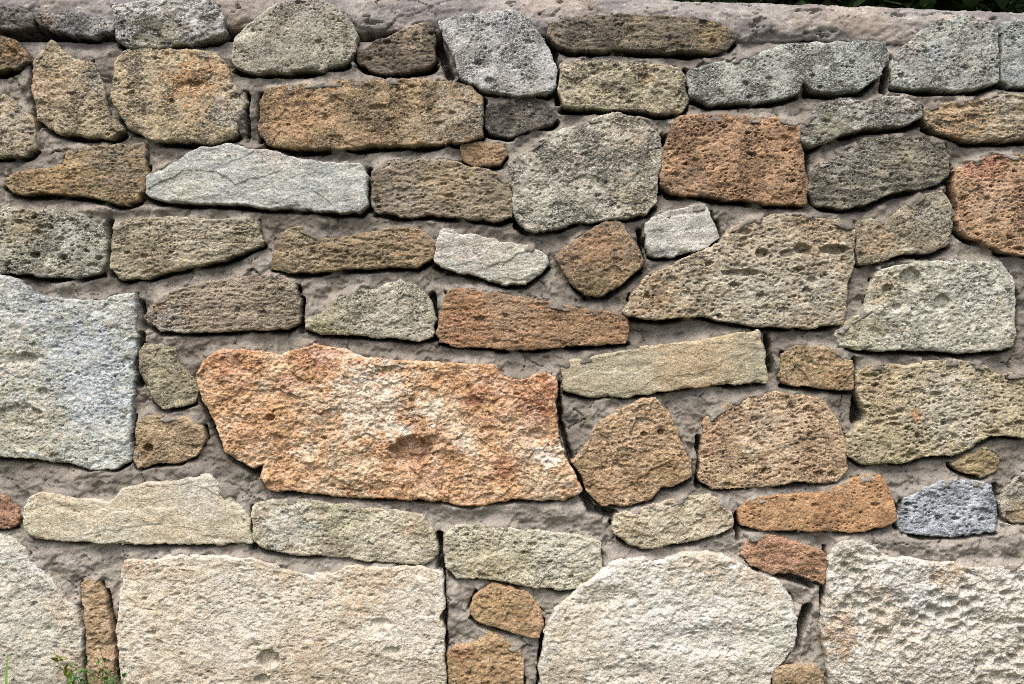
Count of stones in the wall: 66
